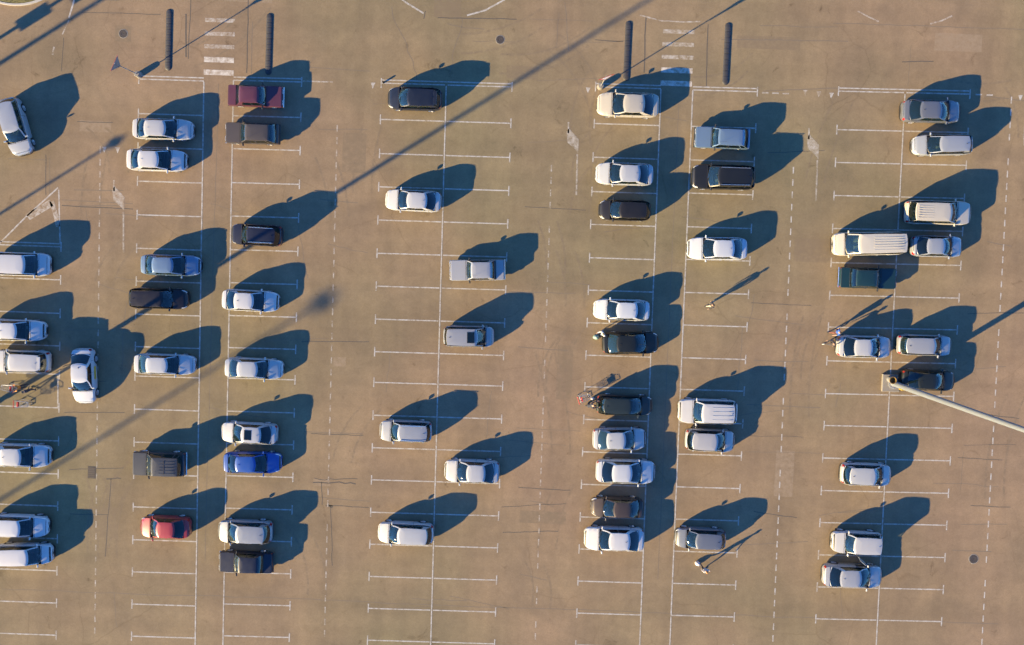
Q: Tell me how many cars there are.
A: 59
